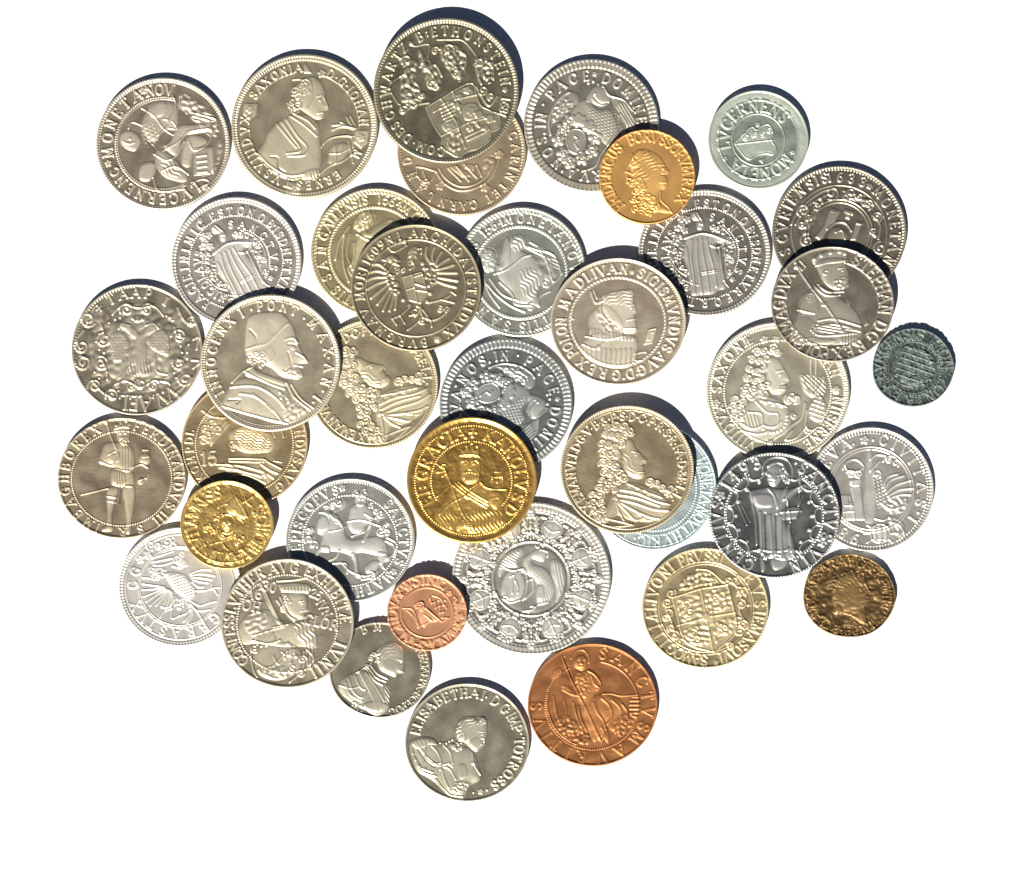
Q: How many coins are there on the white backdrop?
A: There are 39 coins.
